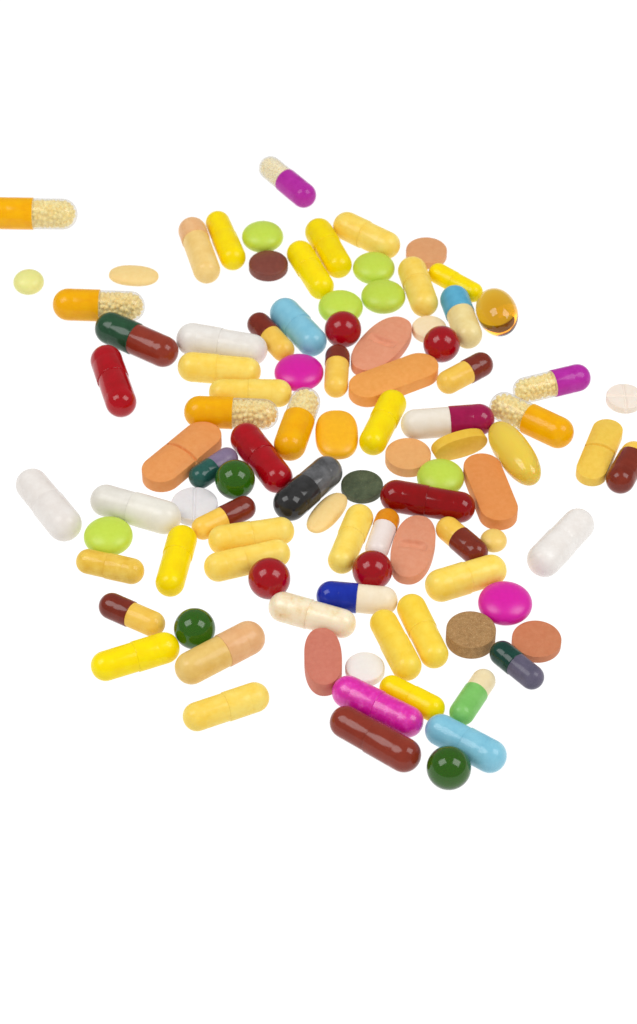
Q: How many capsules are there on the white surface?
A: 57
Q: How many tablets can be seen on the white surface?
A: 31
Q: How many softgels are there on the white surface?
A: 9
